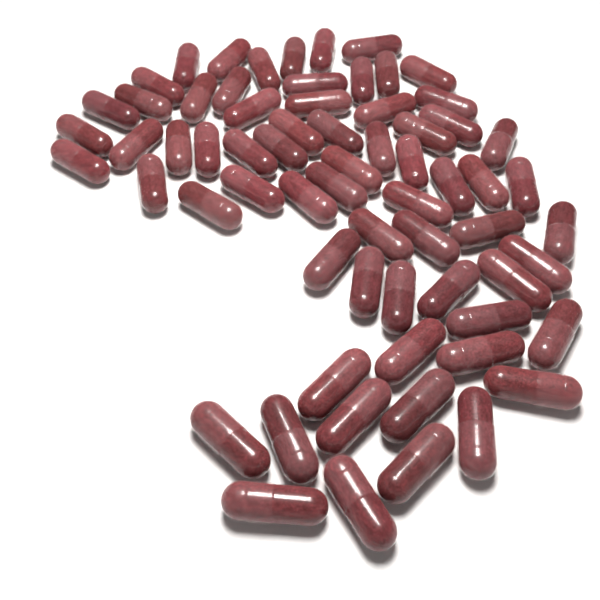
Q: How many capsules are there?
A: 67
